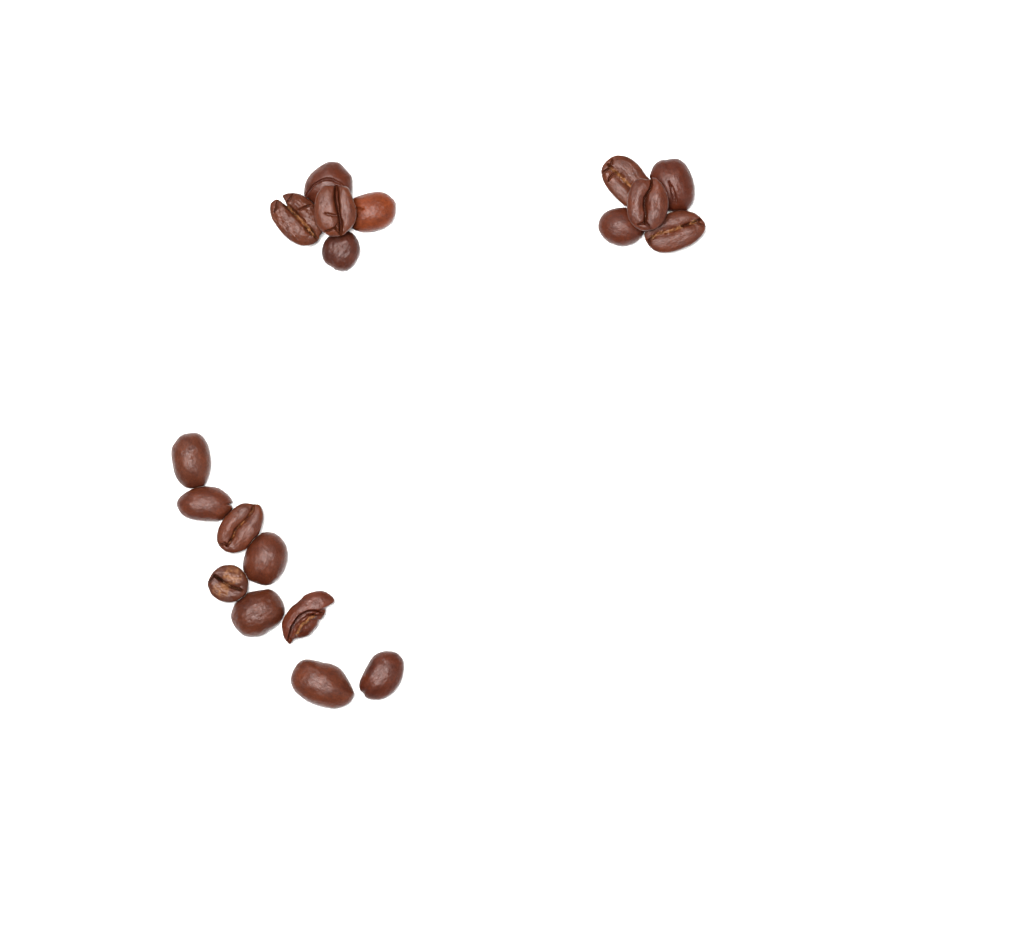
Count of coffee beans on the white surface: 19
